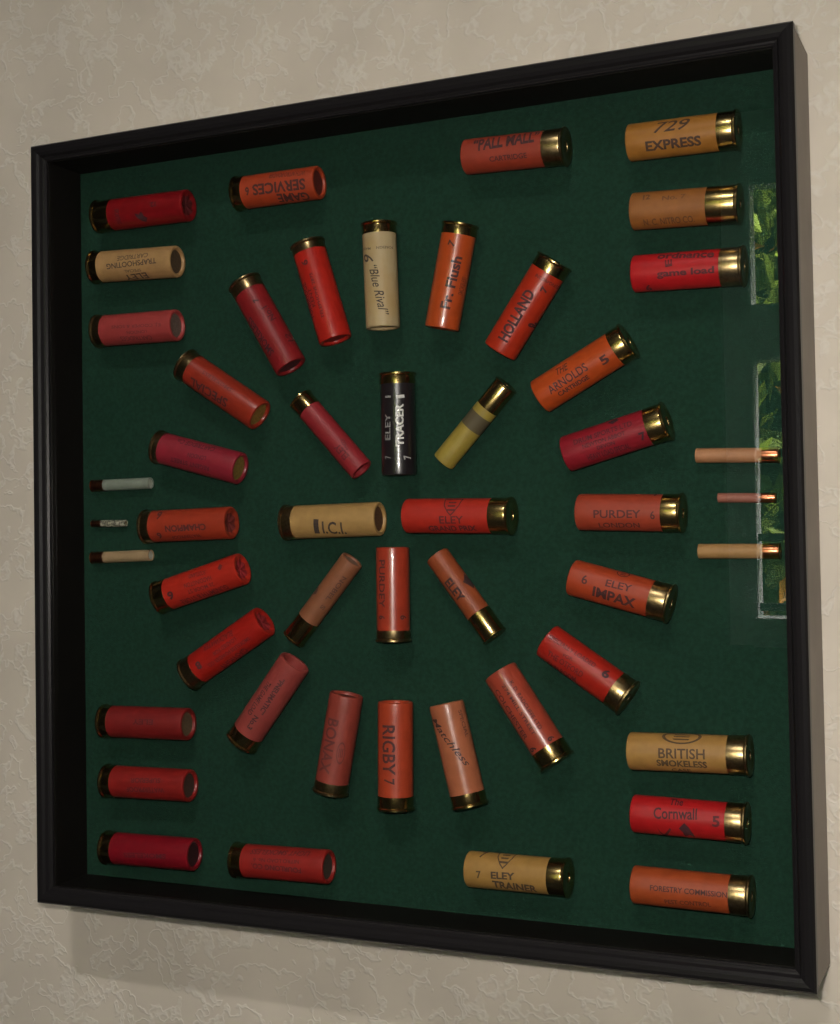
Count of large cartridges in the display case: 44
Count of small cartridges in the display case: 6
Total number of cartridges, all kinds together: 50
